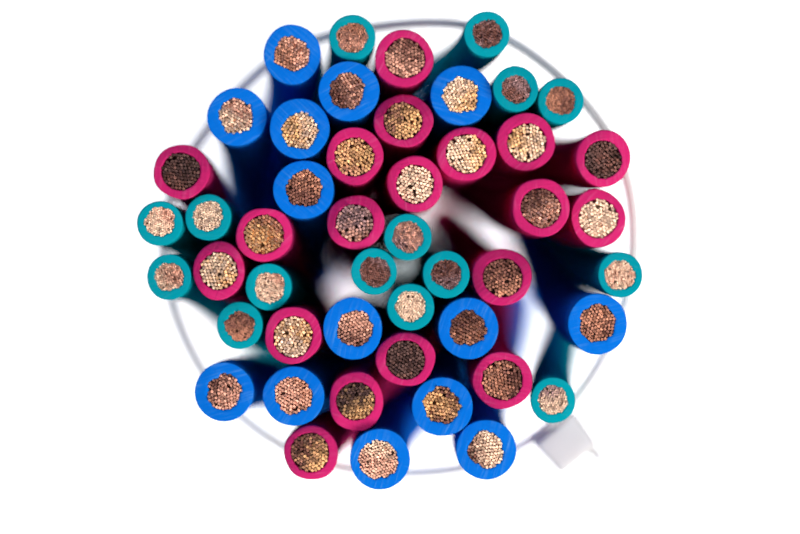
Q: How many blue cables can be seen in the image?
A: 14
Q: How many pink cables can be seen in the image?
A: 19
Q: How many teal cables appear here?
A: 15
